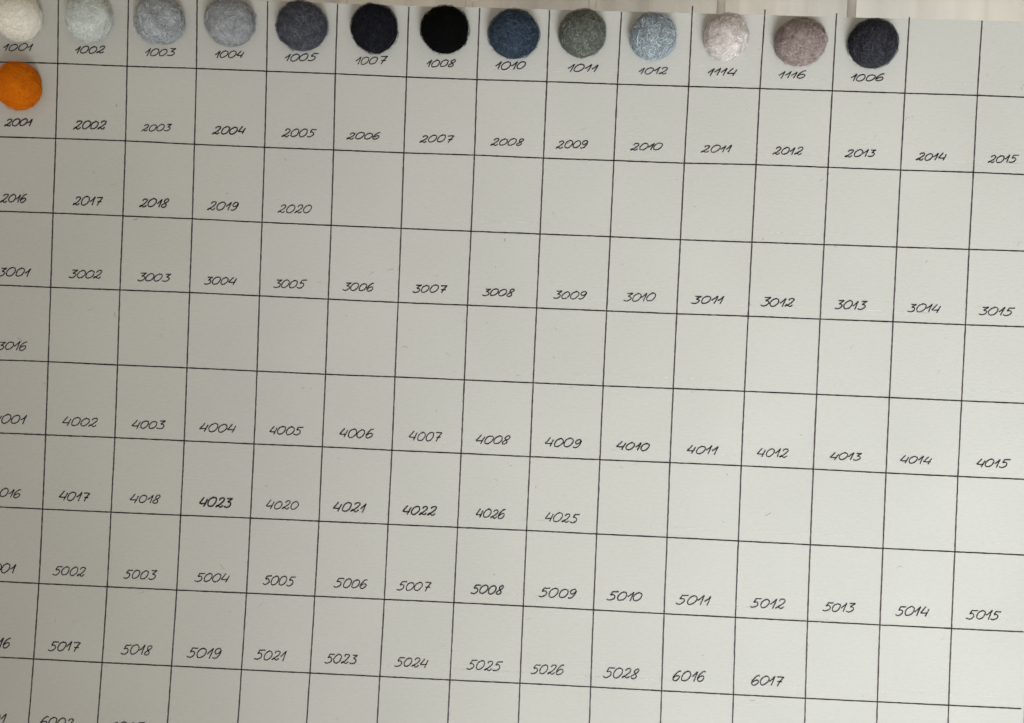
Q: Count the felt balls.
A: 14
